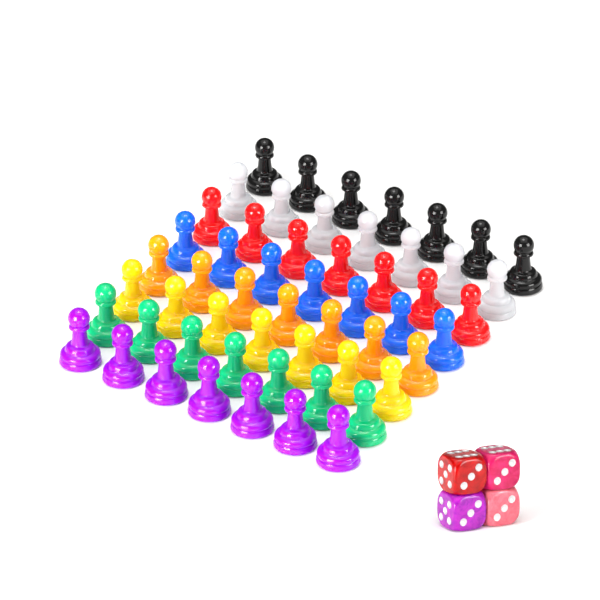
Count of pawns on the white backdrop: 56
